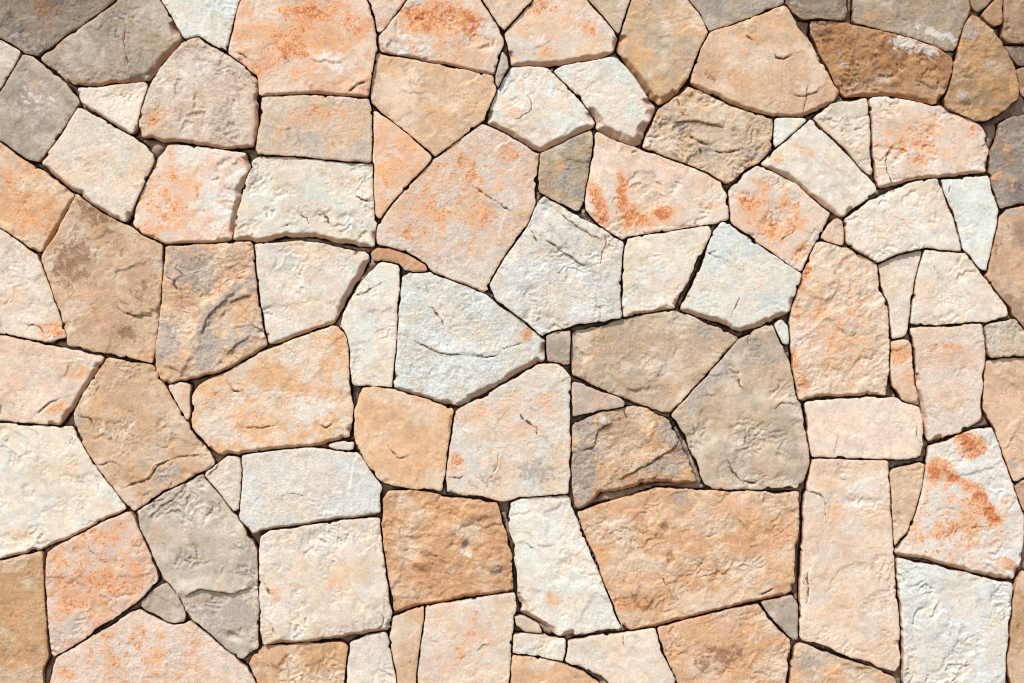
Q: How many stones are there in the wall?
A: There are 109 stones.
